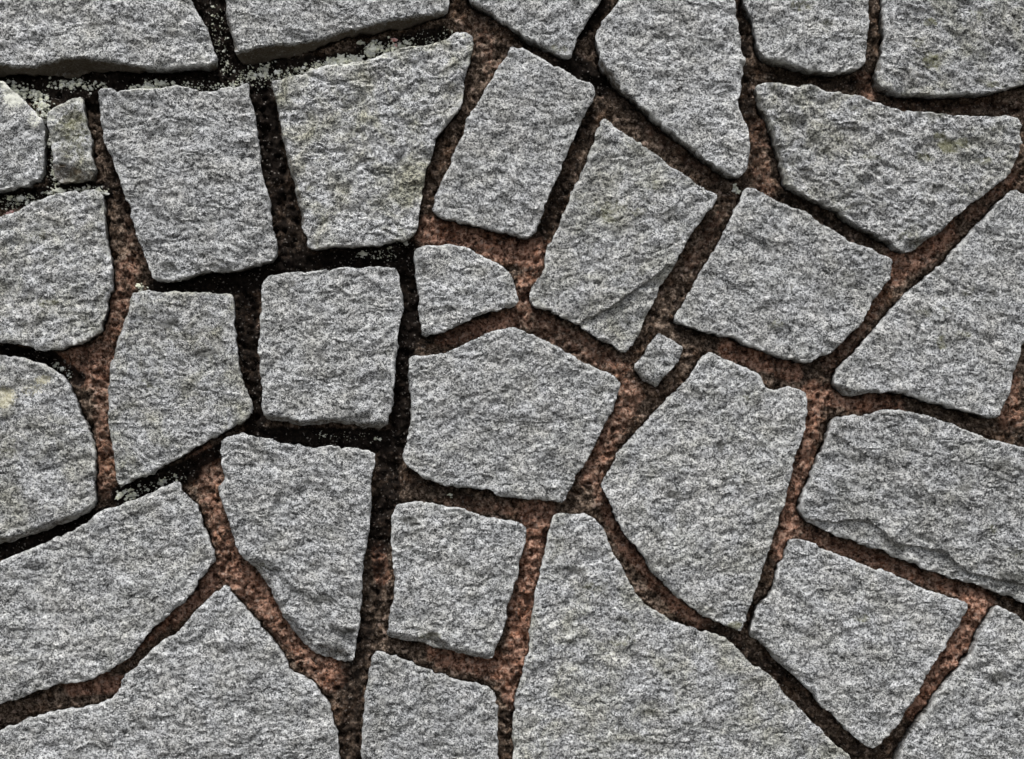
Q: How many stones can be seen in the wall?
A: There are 32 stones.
